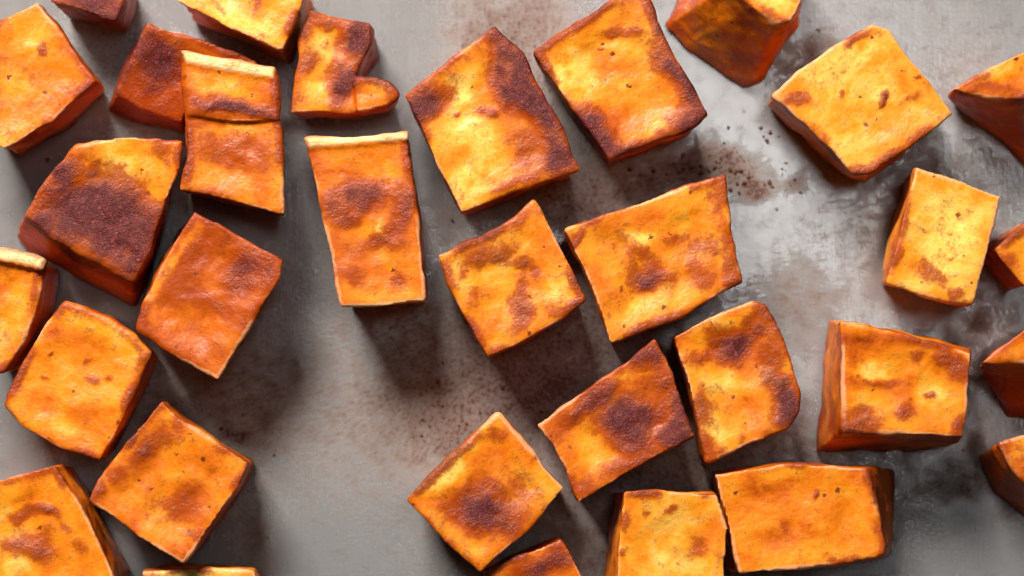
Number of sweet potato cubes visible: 32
